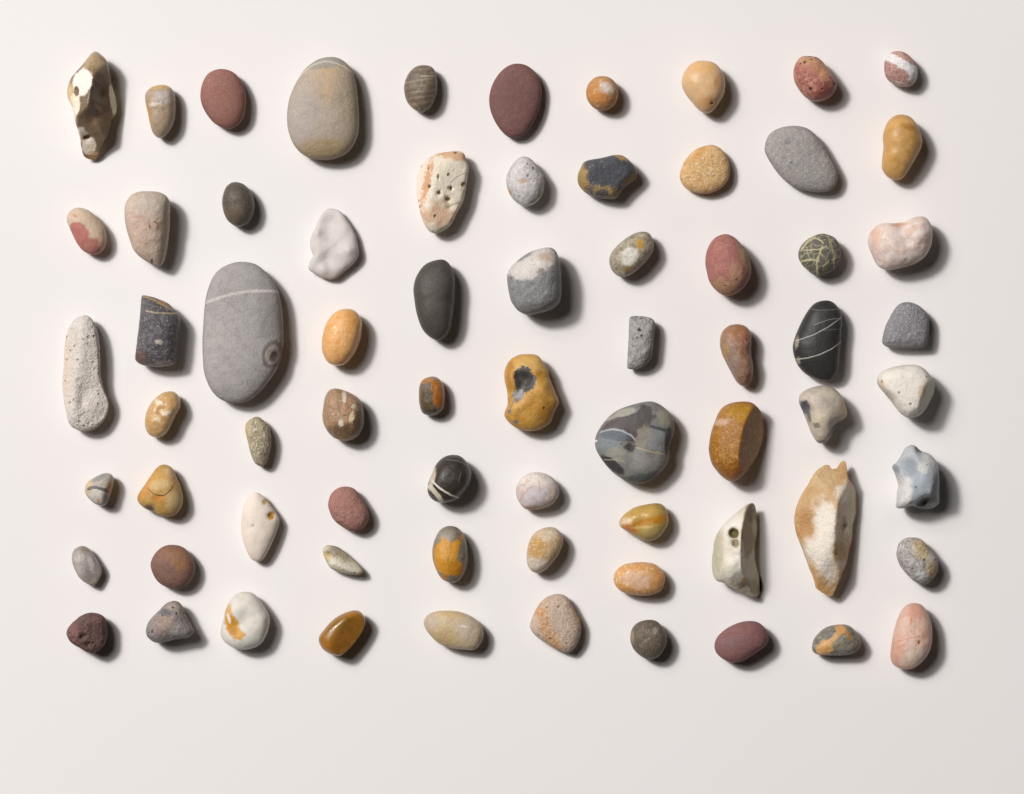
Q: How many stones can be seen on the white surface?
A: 70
